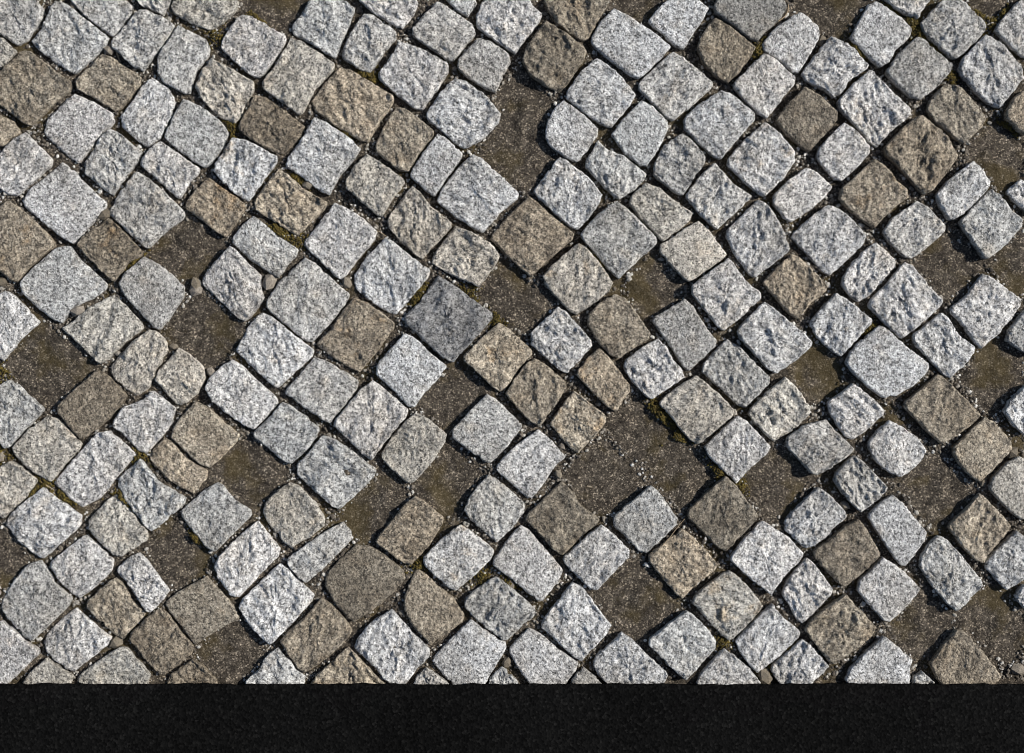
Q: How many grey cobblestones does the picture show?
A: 164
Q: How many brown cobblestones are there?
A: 47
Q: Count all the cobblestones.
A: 211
